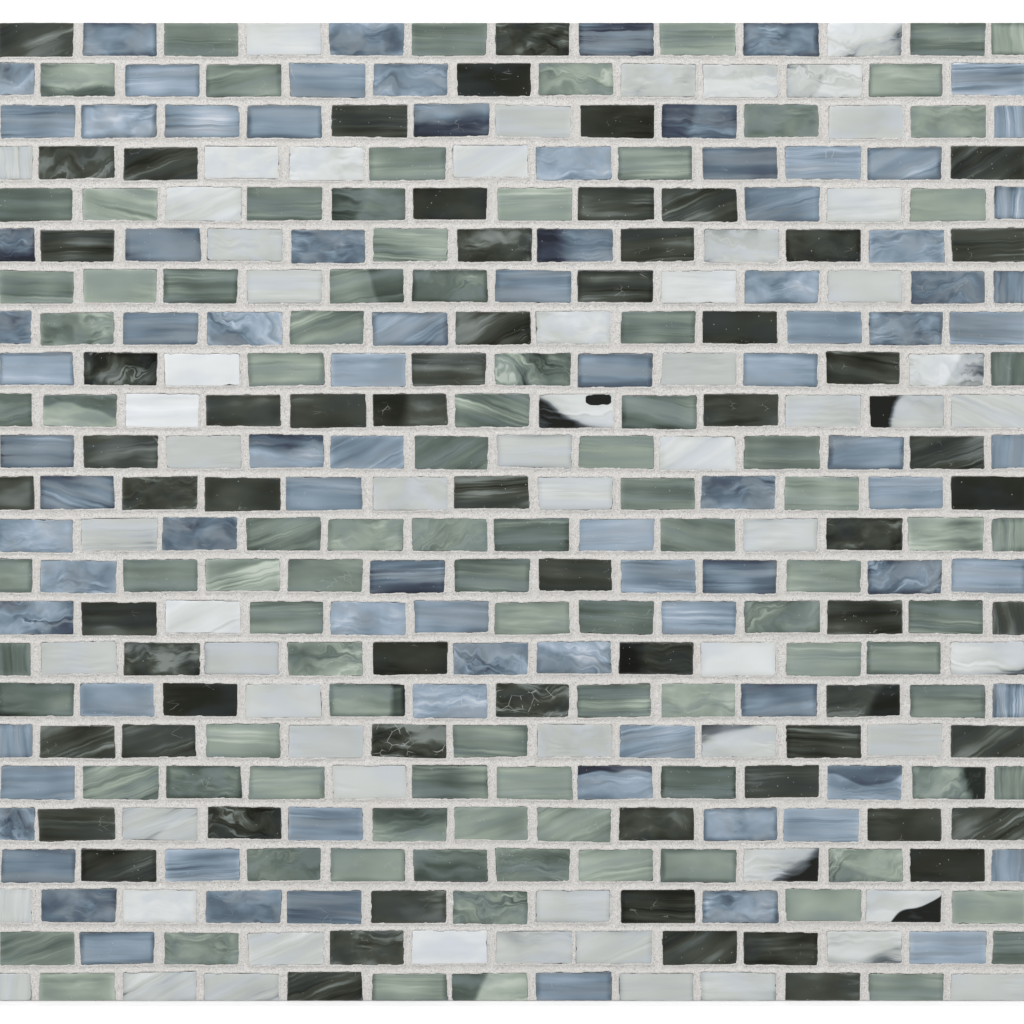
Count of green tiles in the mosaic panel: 97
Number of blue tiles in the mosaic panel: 89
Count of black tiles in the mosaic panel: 64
